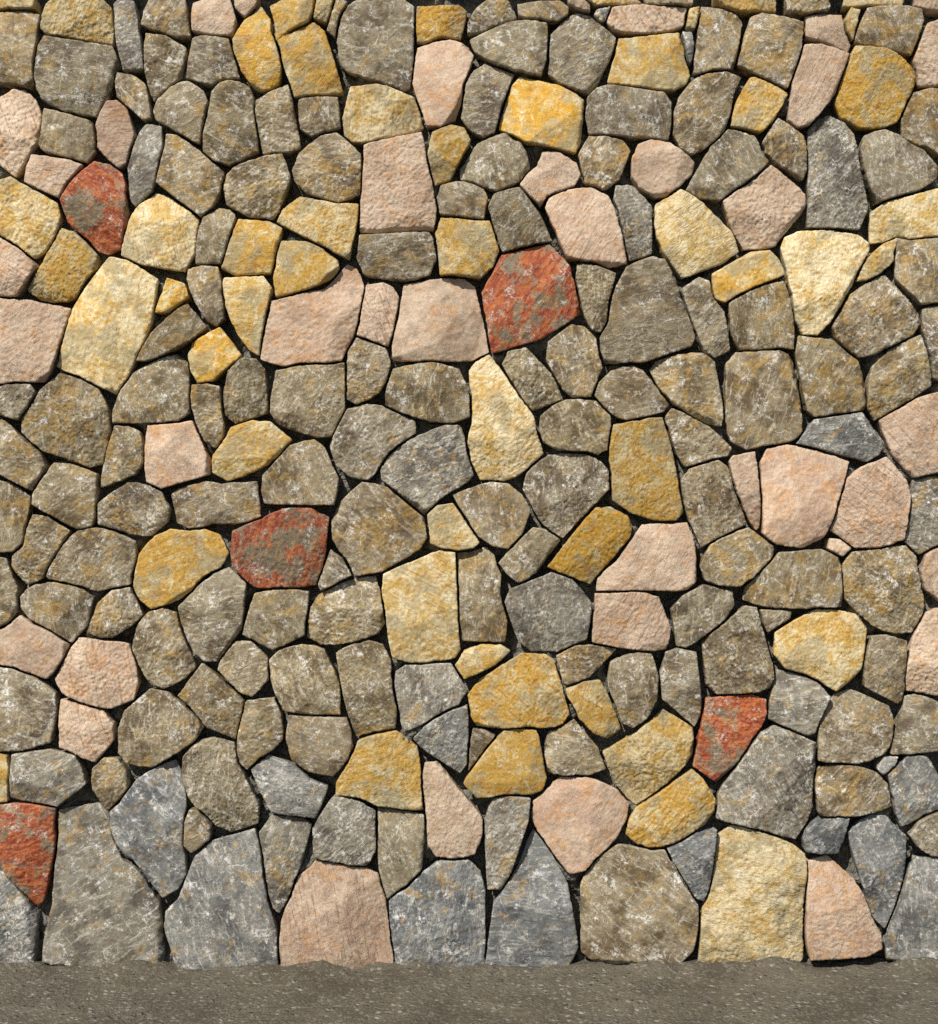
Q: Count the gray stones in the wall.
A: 148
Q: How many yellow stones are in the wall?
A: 51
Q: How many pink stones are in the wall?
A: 39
